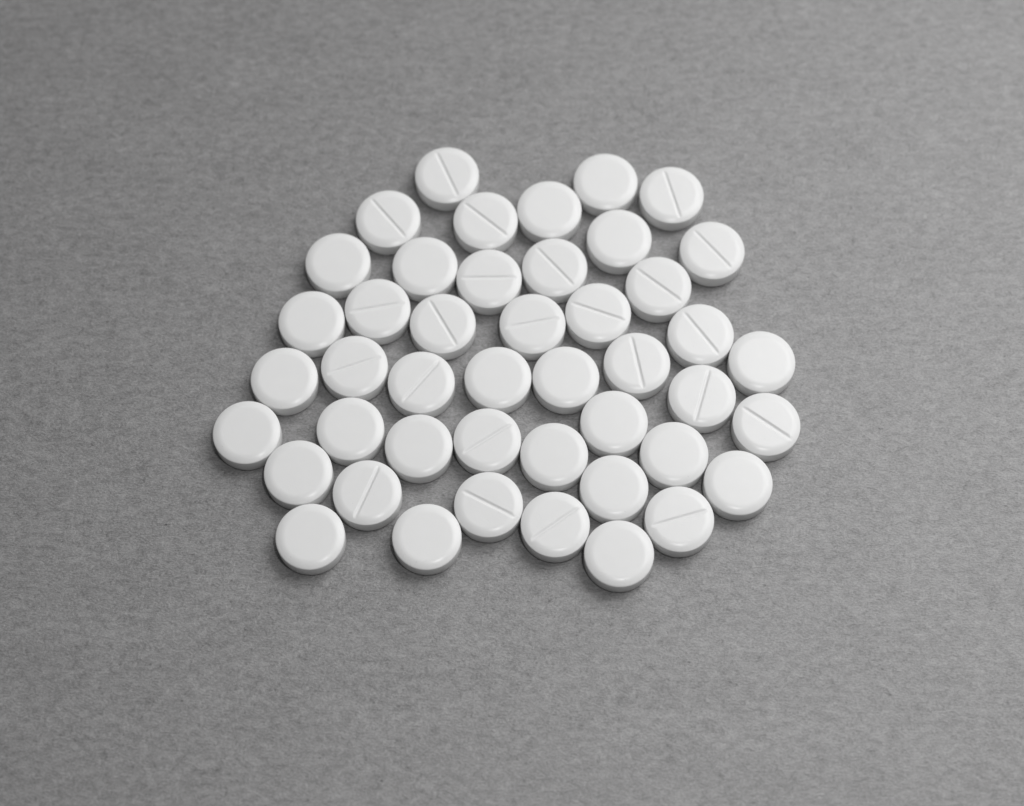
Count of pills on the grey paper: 45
